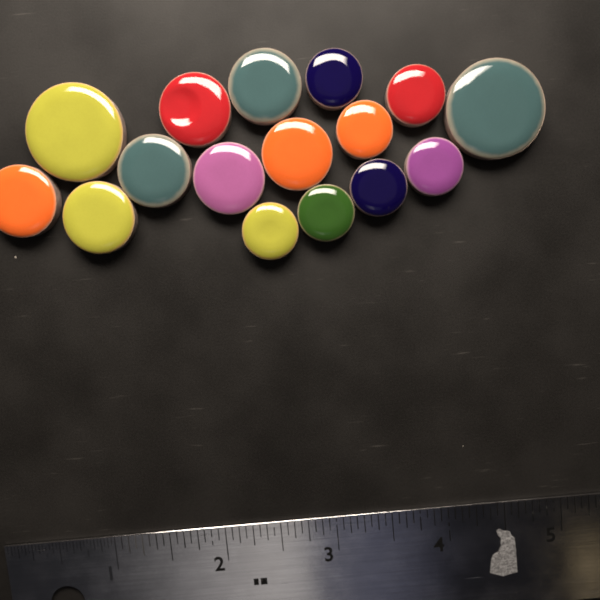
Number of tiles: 16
